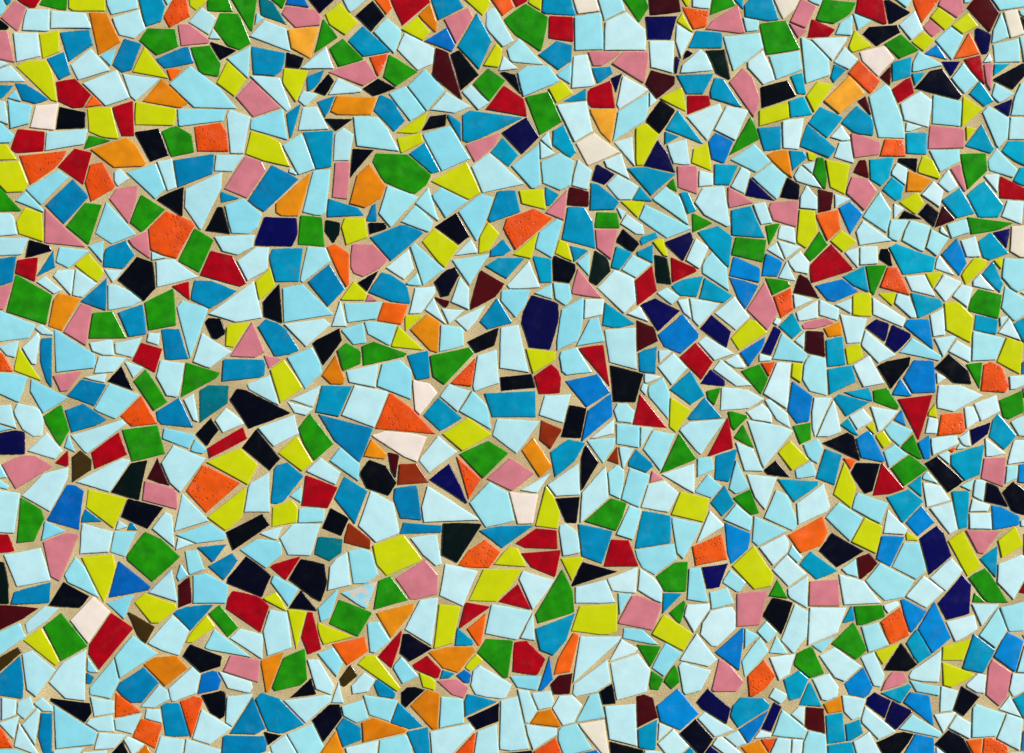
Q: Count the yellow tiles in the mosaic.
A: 107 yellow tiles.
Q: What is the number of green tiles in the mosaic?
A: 84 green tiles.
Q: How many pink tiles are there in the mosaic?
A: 57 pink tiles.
